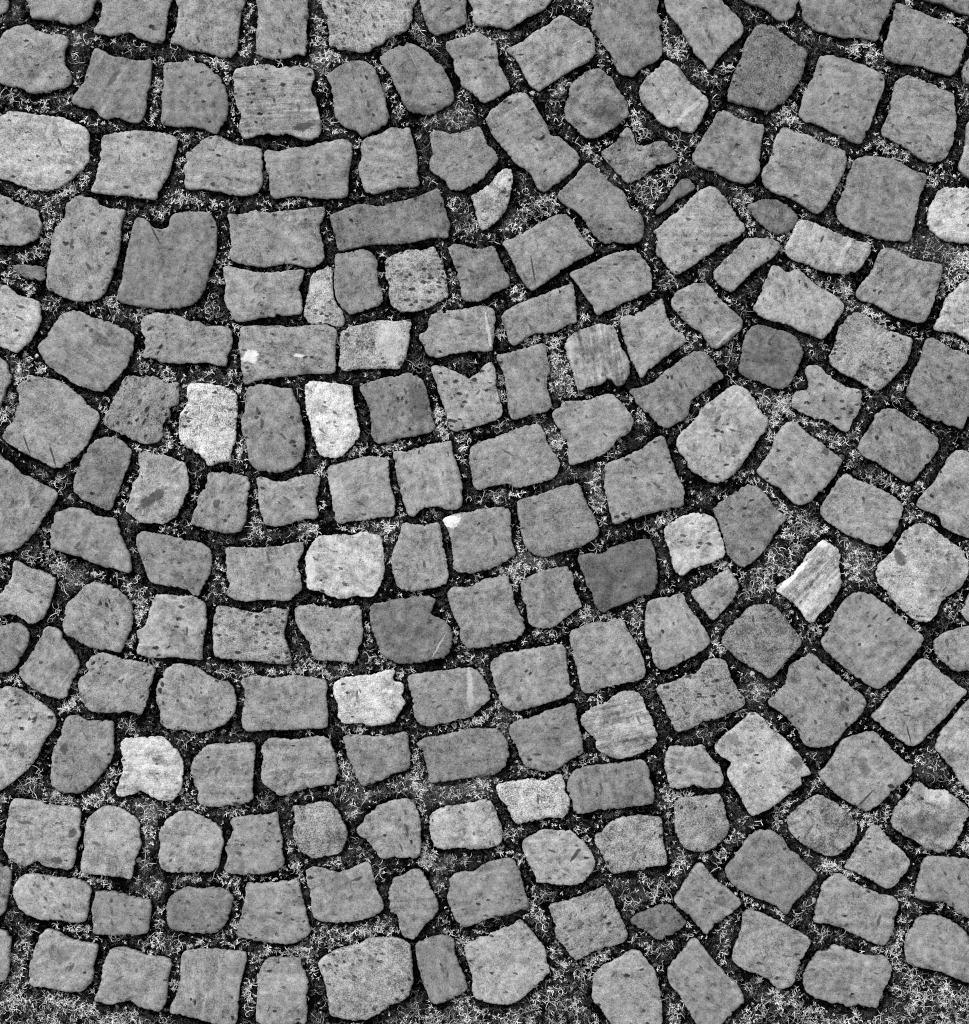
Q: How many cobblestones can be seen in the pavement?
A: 196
